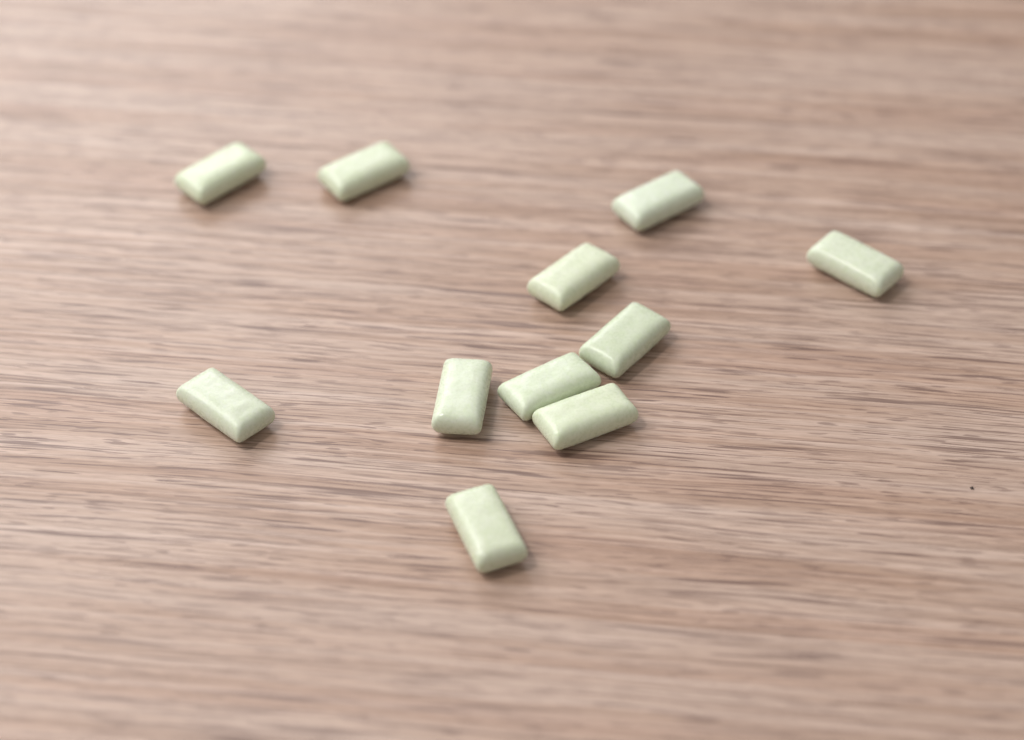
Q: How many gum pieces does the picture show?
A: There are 11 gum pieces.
